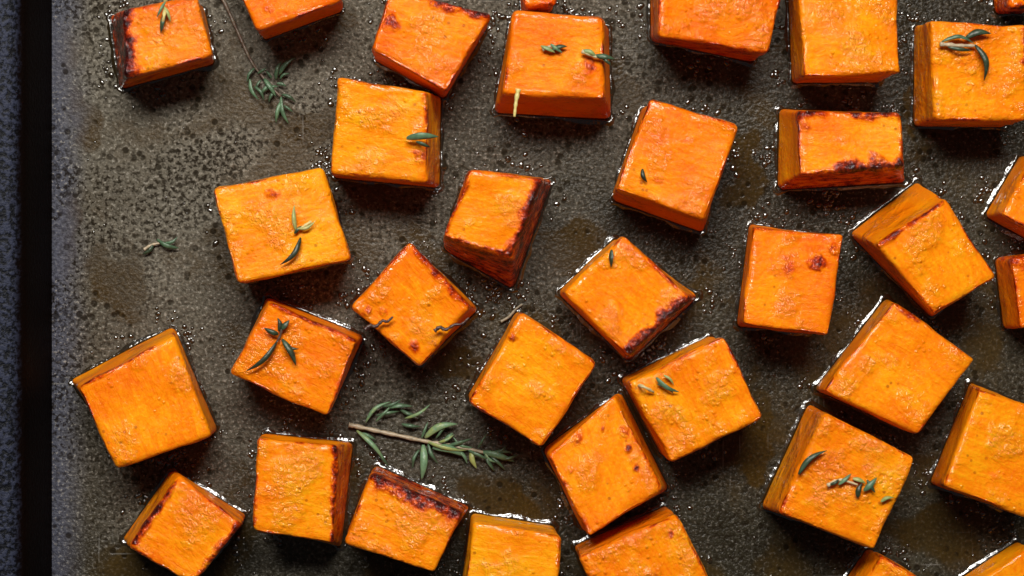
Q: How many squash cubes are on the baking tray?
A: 35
